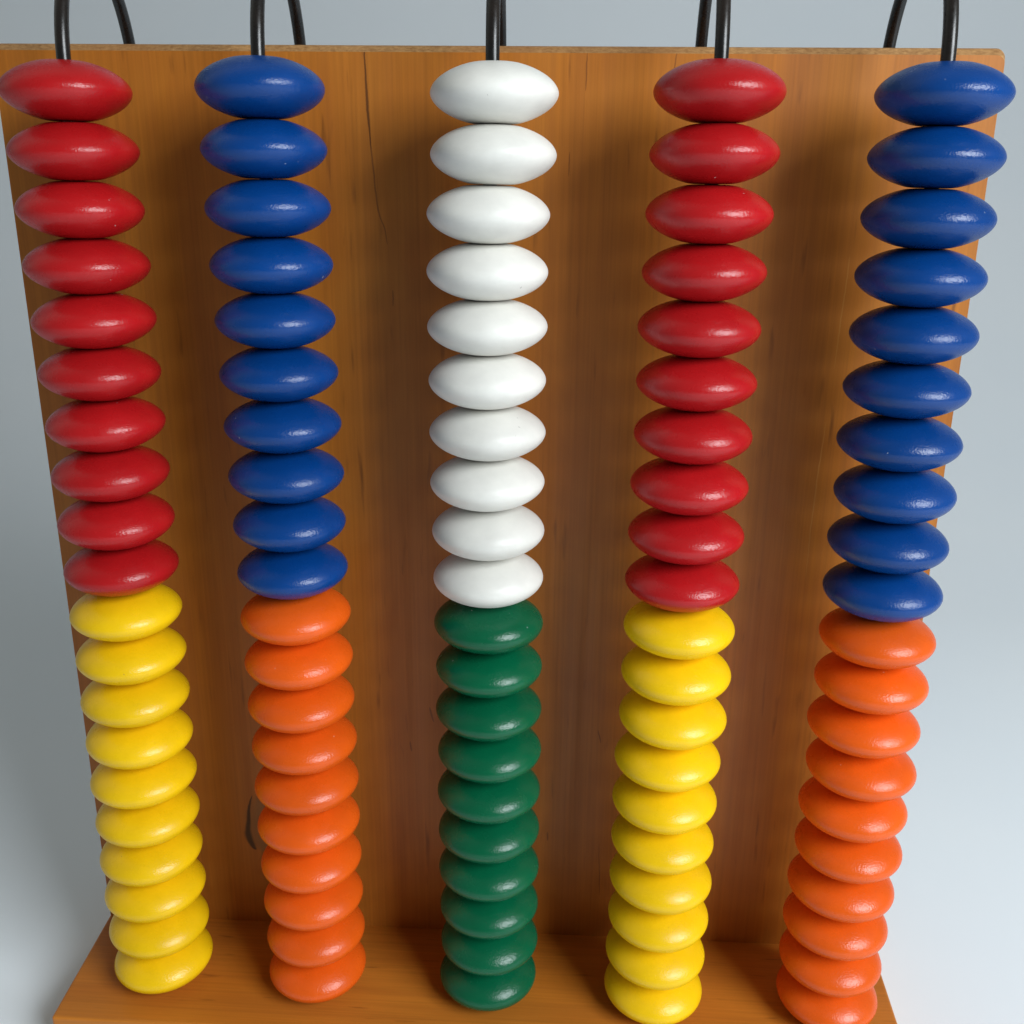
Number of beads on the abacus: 100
